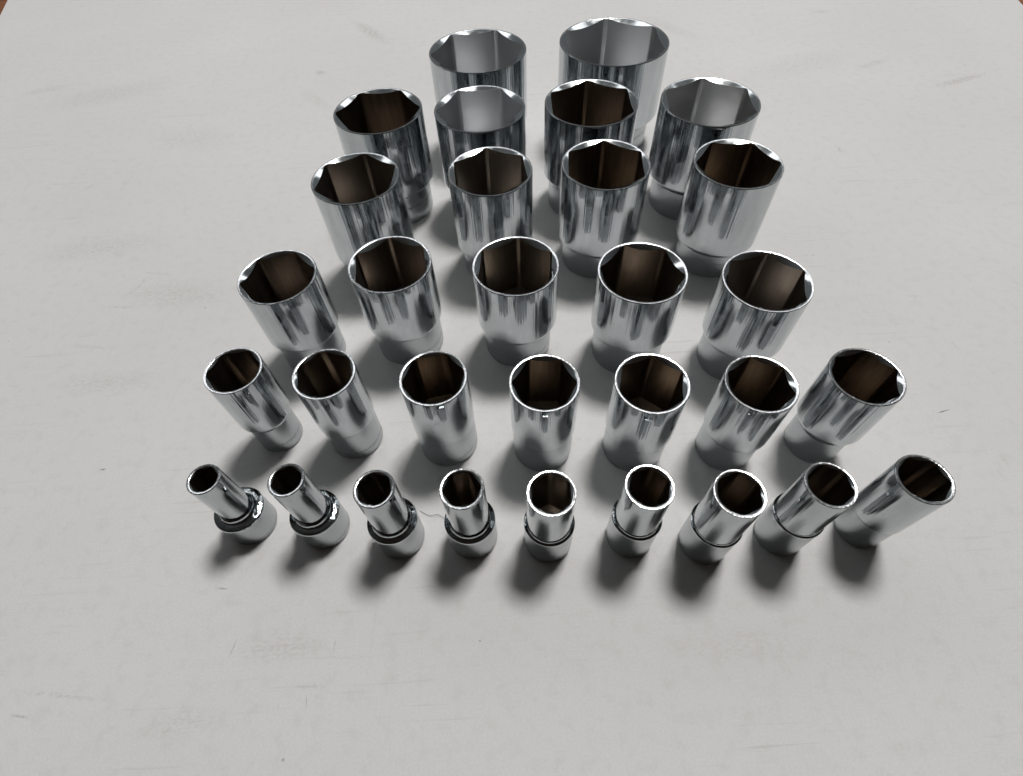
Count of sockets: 31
